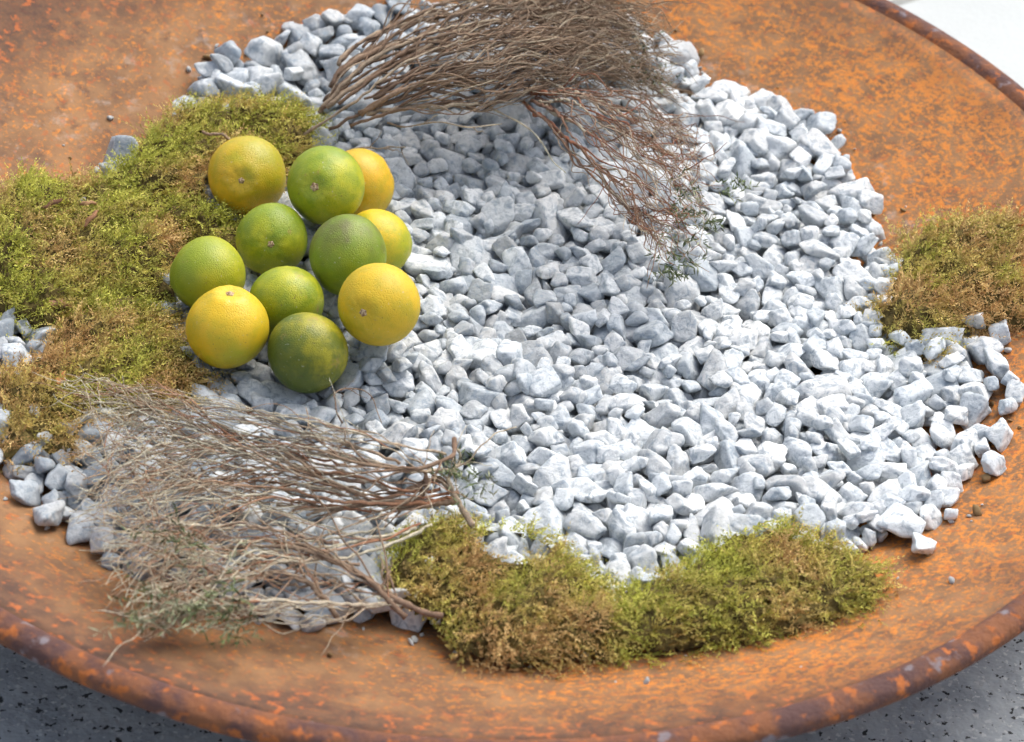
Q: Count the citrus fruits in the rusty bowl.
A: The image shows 11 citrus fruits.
